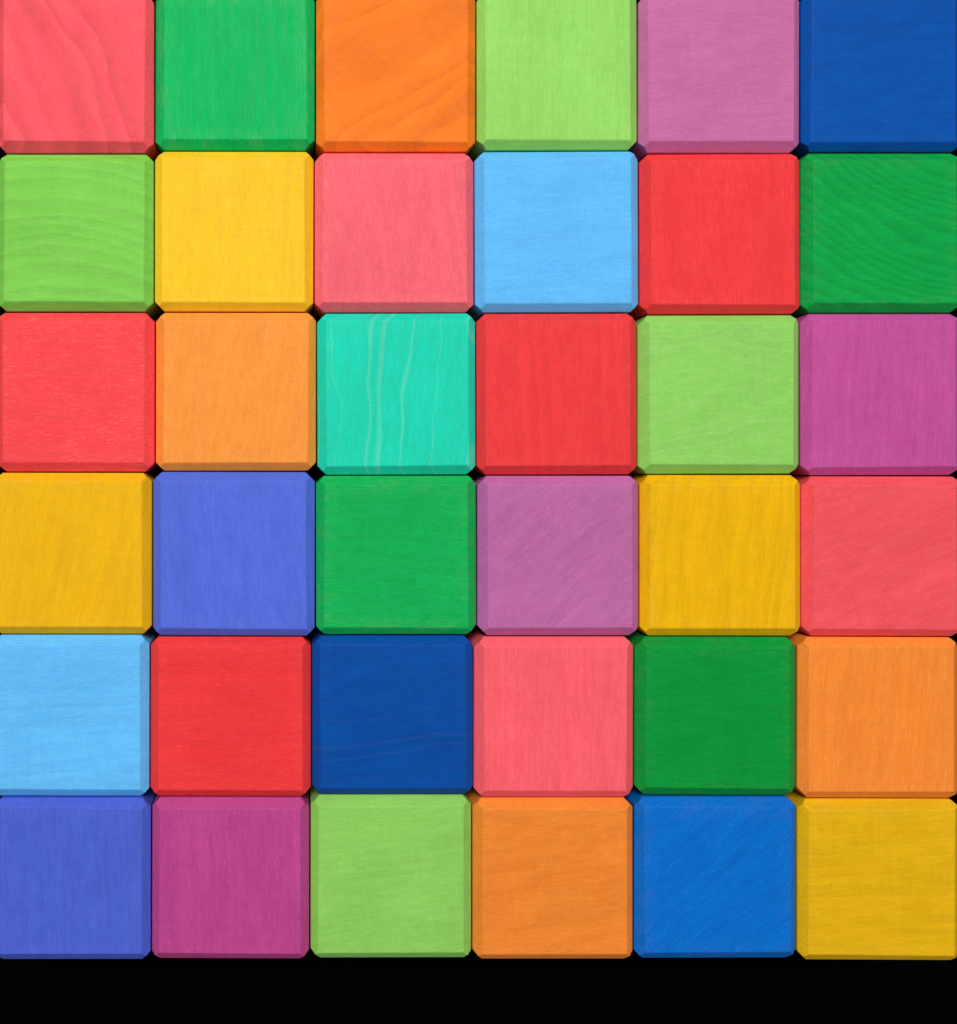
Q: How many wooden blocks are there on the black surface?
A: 36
